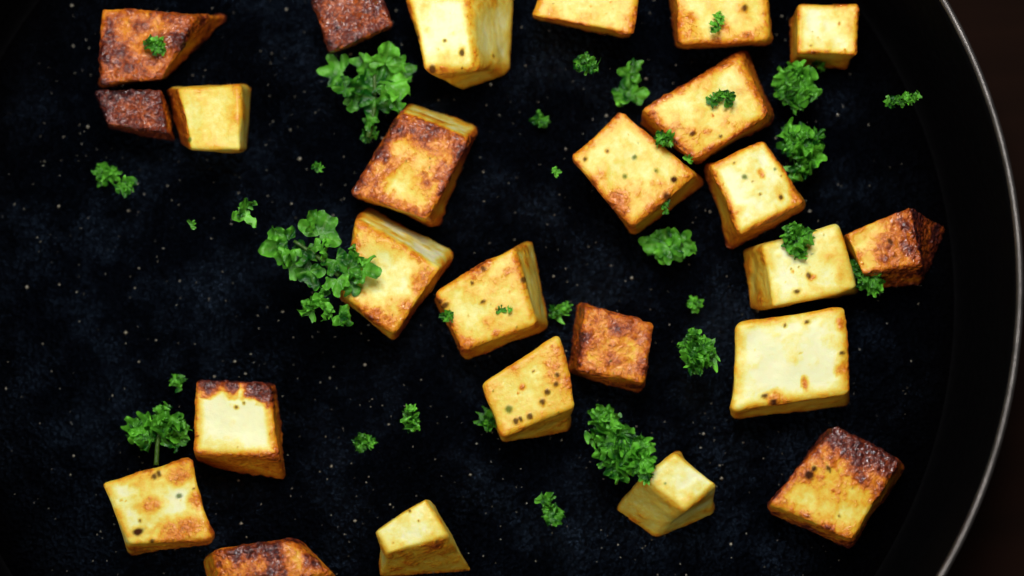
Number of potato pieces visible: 25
